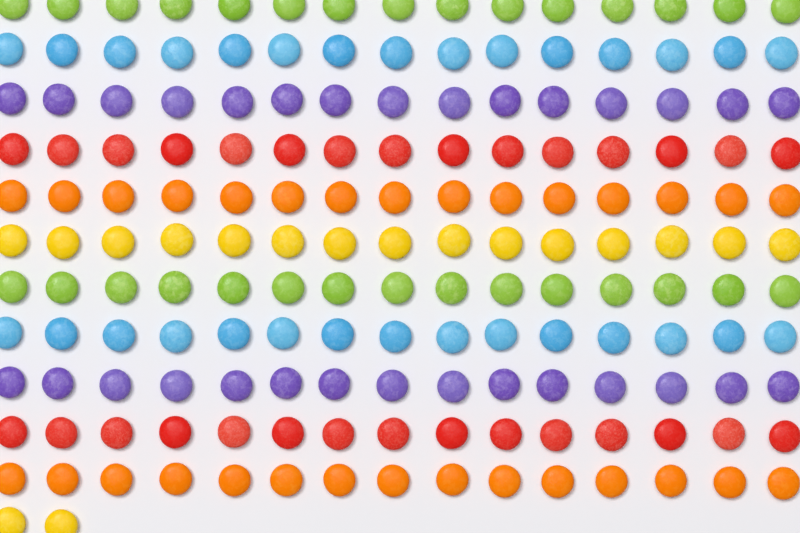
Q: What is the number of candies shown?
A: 167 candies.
